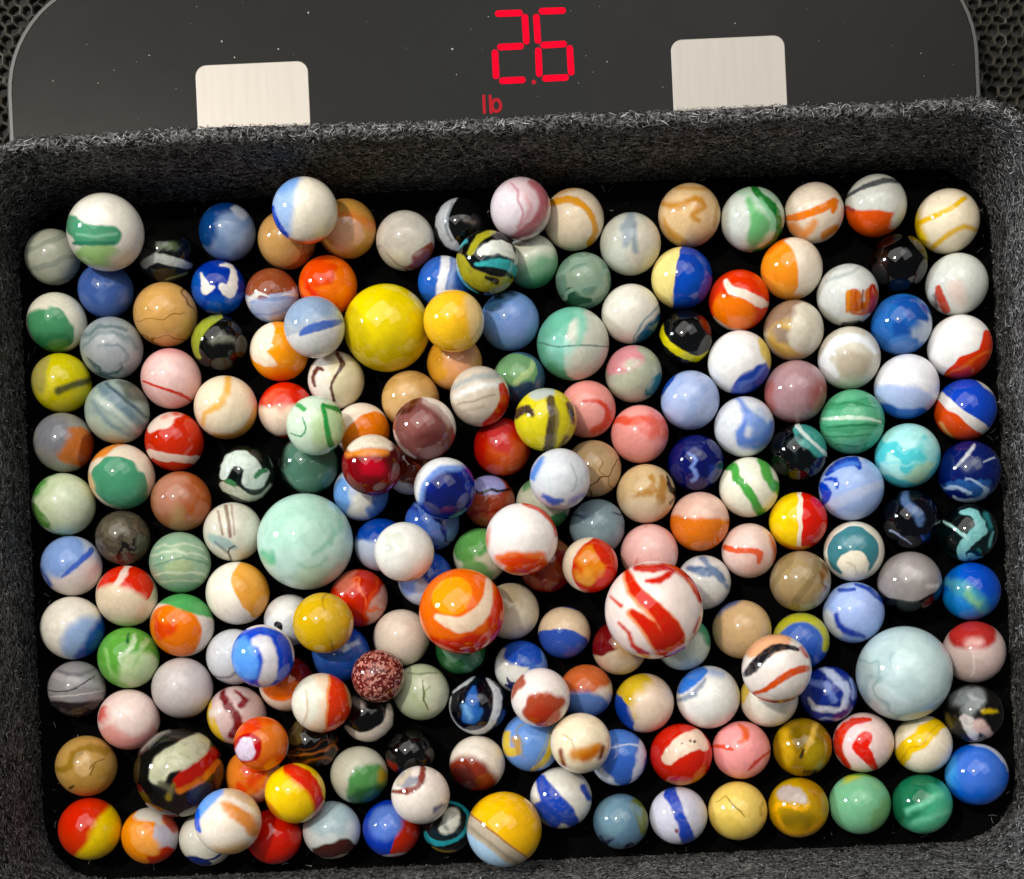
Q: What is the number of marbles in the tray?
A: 197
